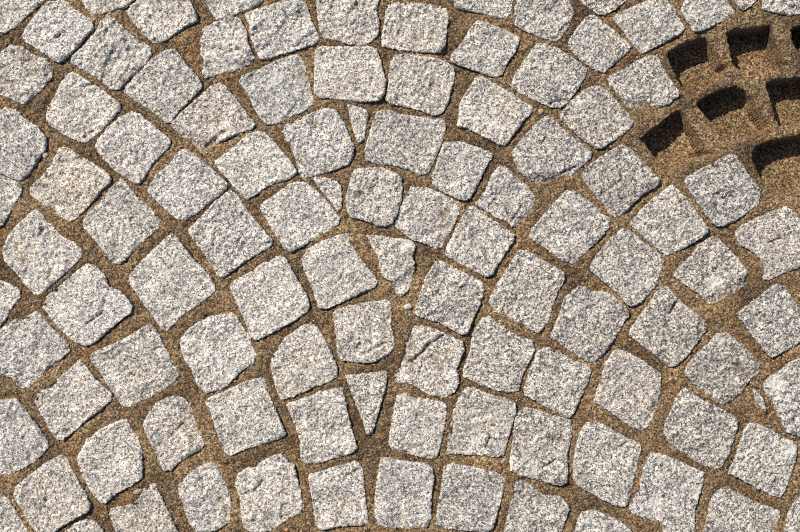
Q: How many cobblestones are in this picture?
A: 106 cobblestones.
